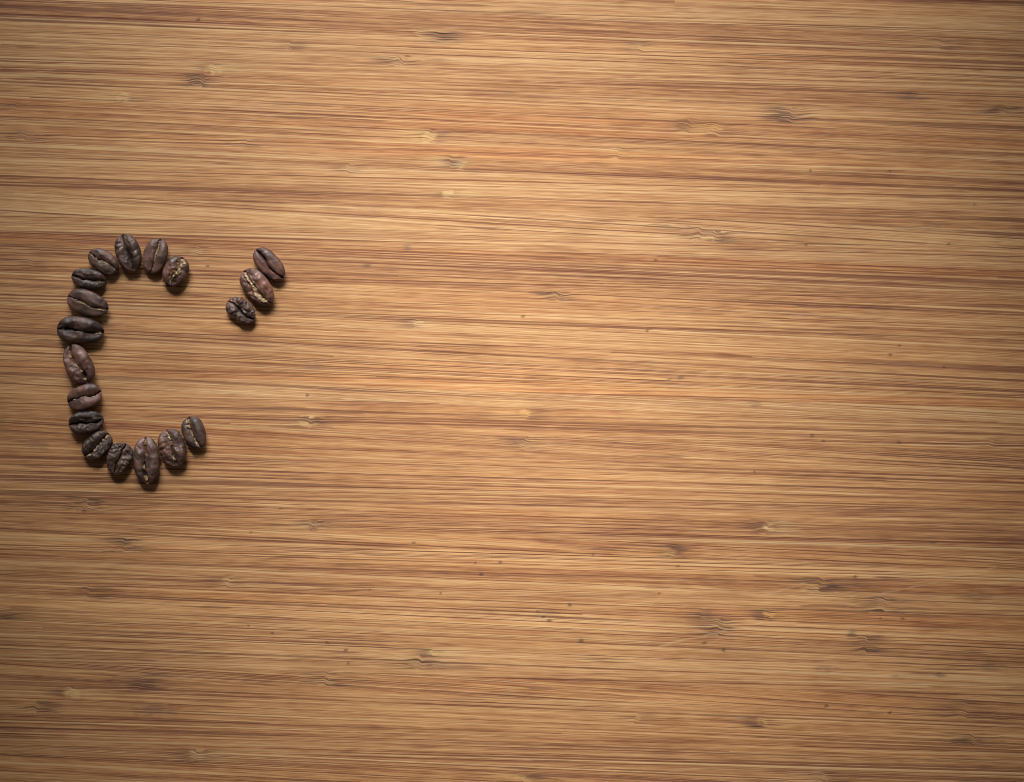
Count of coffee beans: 18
